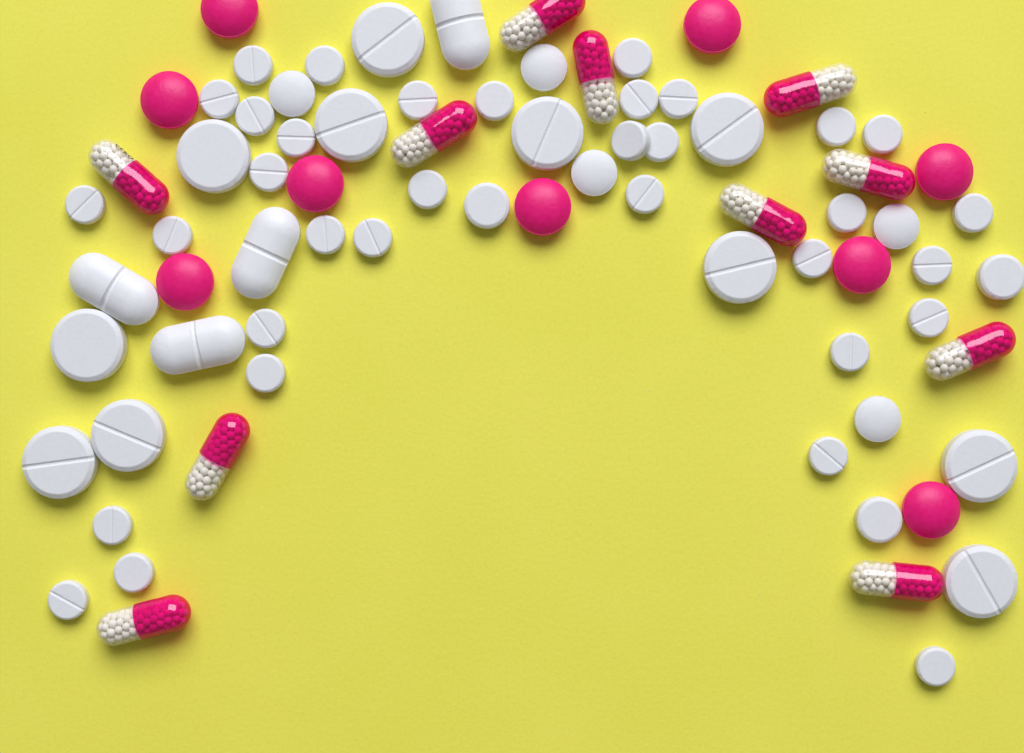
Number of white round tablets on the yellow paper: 53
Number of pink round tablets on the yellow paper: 9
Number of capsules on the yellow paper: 11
